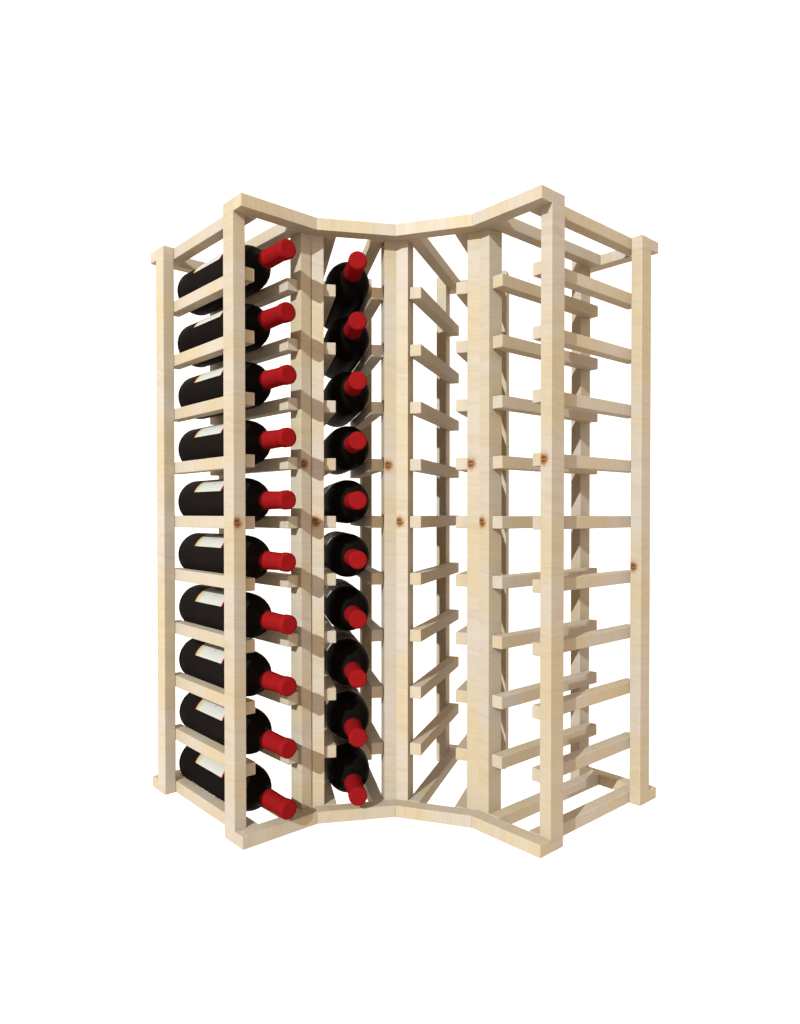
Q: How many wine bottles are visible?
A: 20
